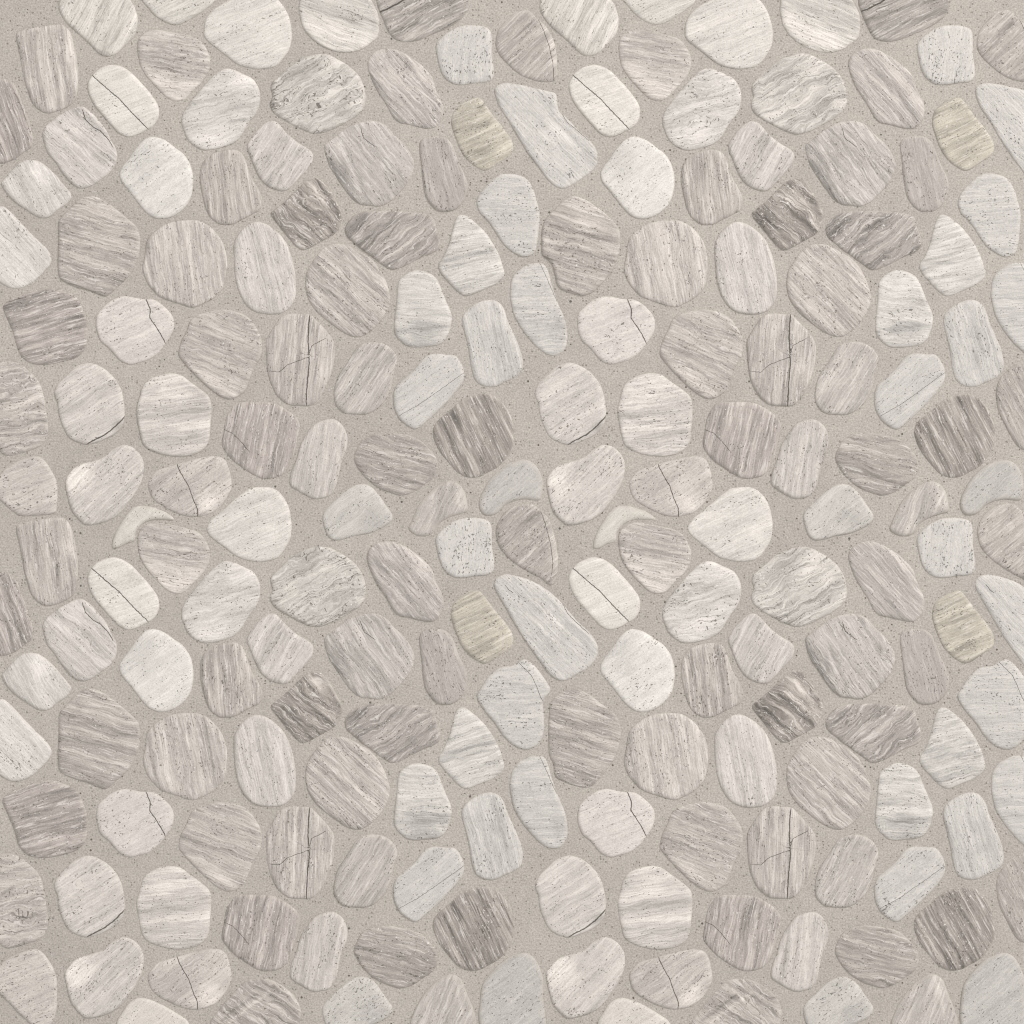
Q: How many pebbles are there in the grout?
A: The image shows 200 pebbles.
